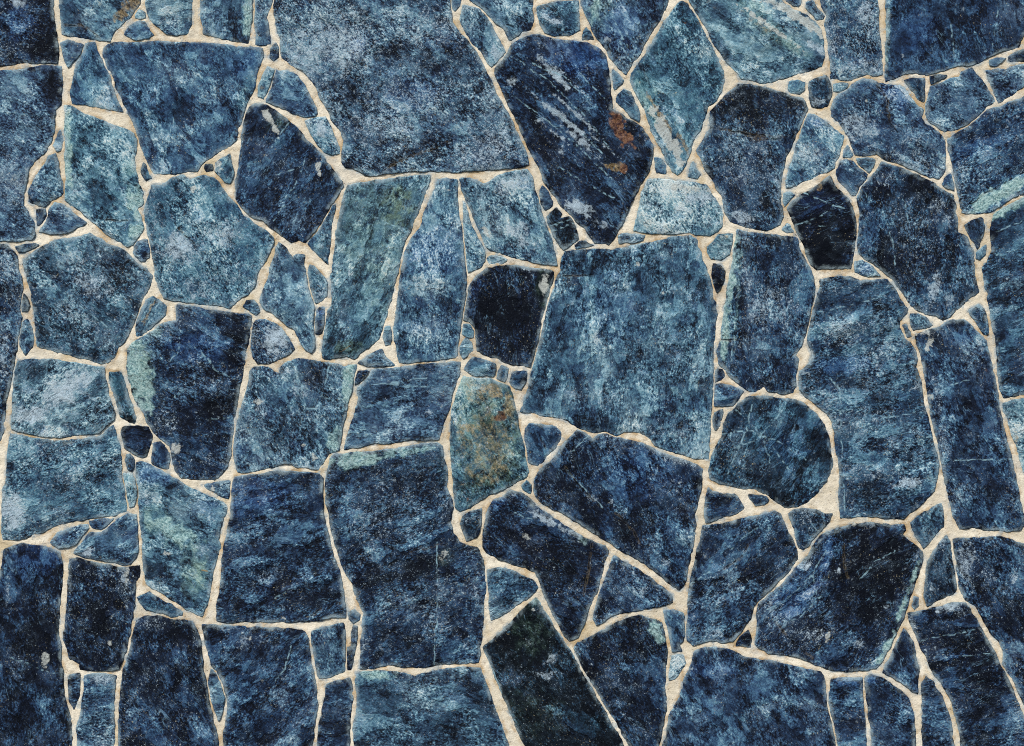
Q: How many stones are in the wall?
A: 172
